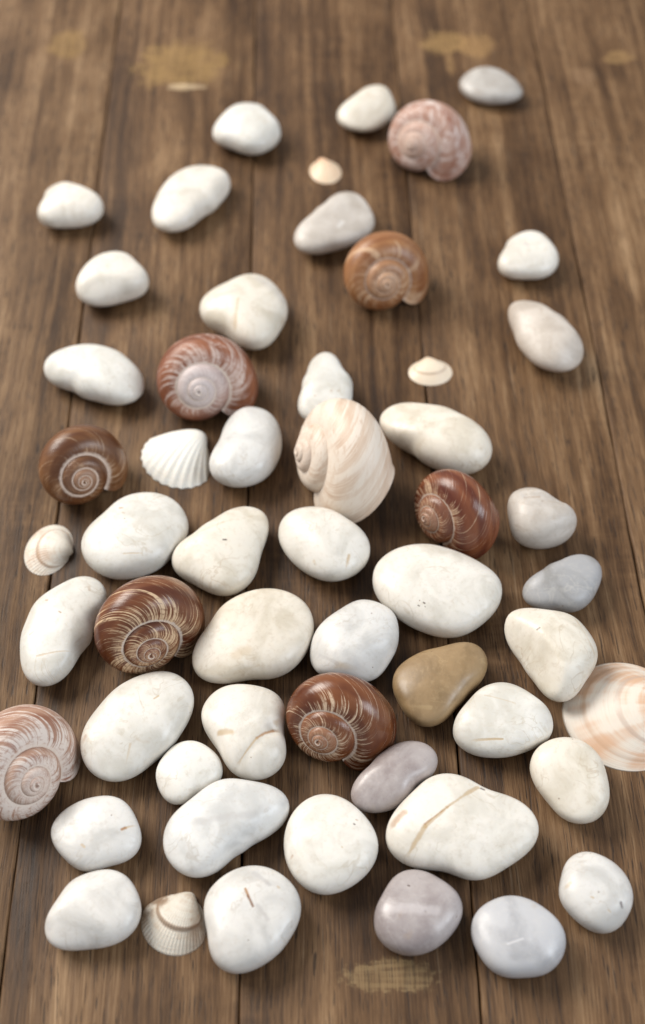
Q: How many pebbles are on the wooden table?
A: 40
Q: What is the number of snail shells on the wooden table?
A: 9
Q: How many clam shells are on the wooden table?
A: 6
